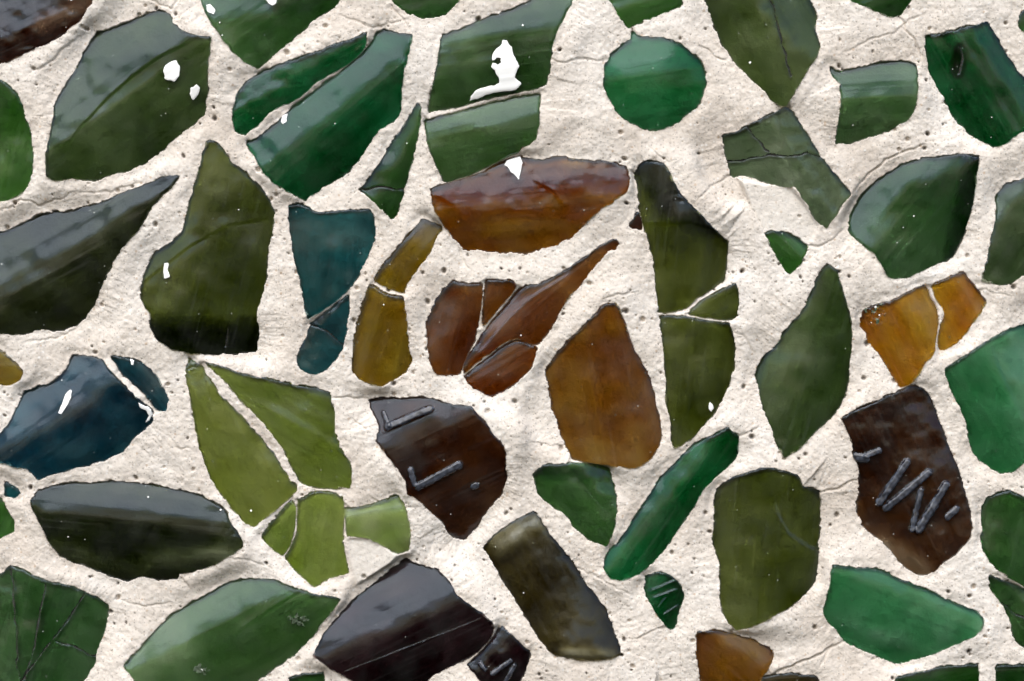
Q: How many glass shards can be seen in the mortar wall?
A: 71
